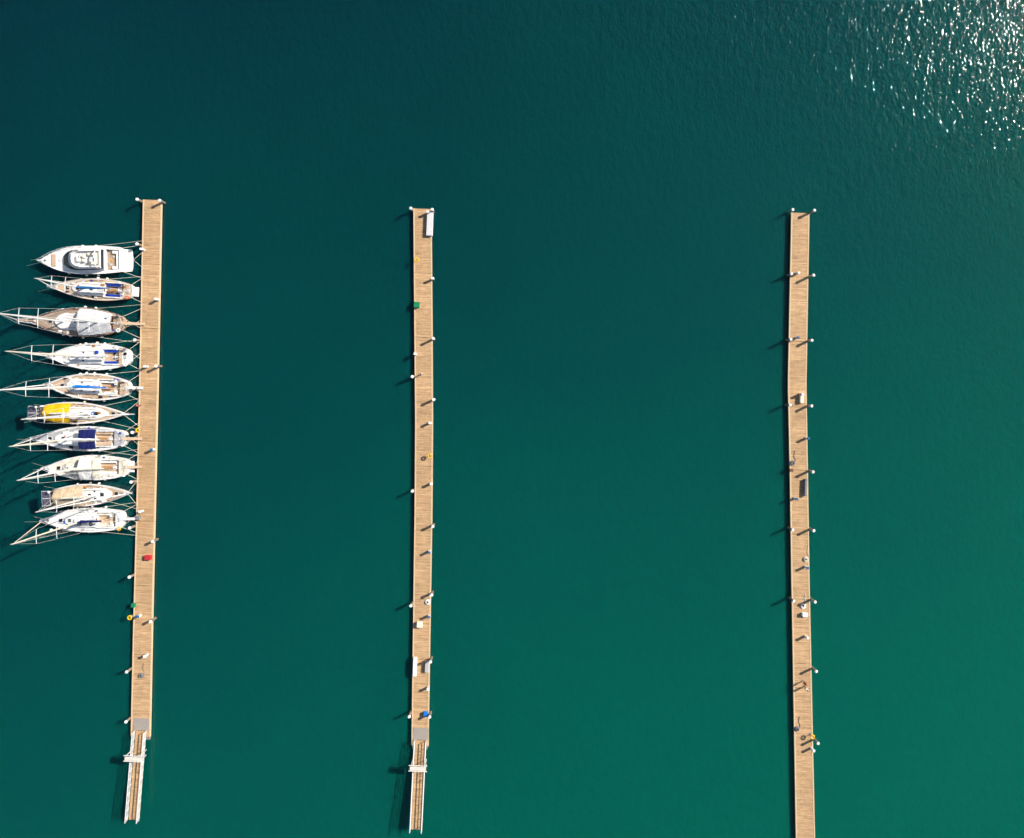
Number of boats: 10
